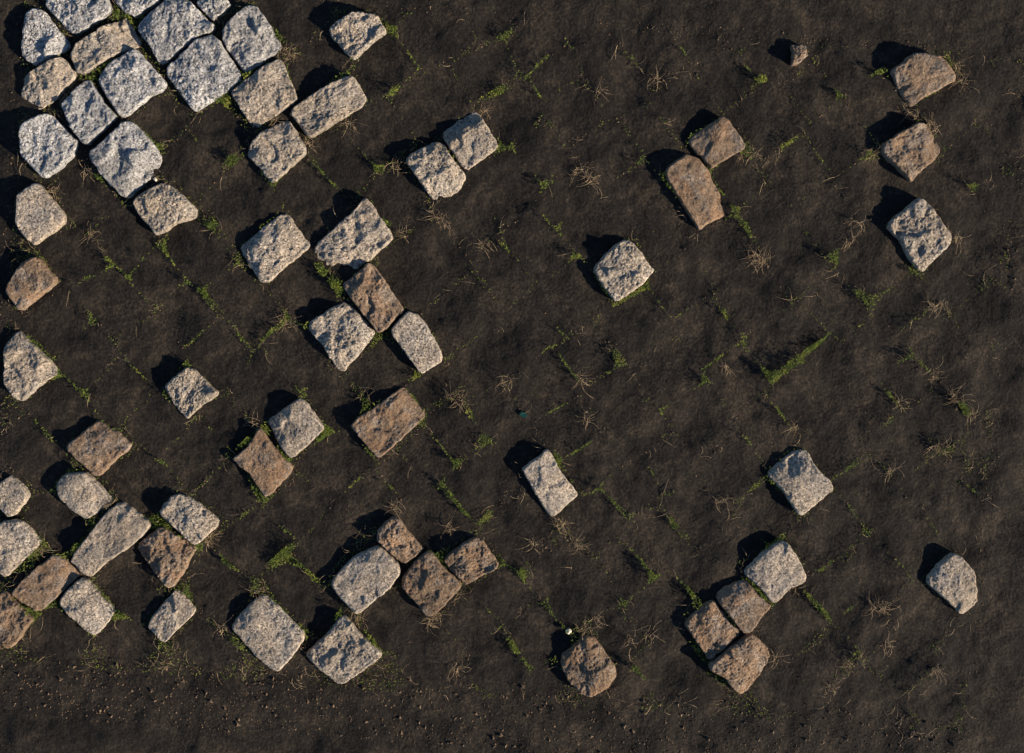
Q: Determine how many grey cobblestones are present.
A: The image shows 11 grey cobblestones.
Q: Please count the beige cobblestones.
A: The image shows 33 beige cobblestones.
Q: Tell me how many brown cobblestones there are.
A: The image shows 20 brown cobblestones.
